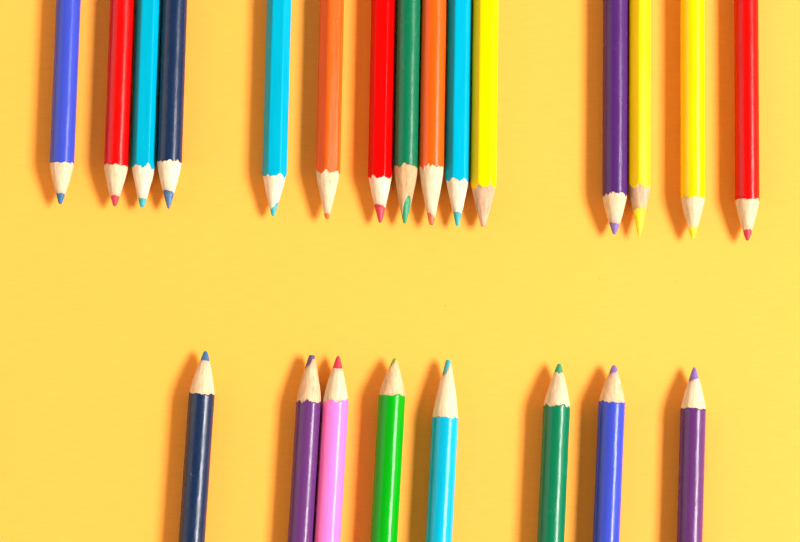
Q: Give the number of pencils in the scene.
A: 23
